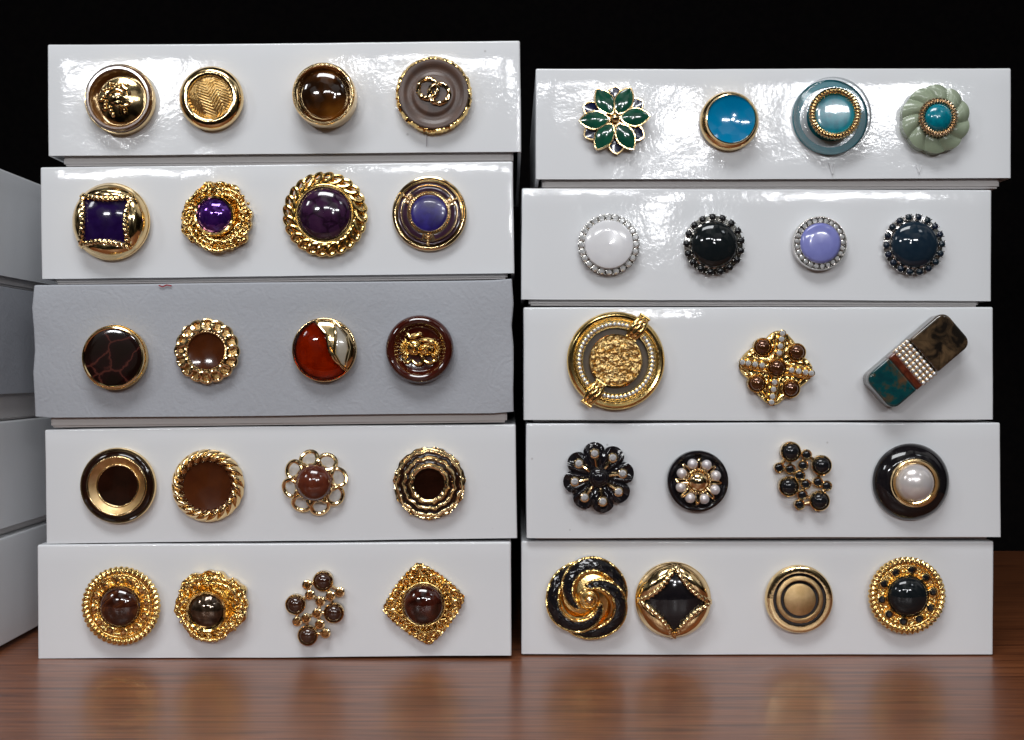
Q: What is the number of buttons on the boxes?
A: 39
